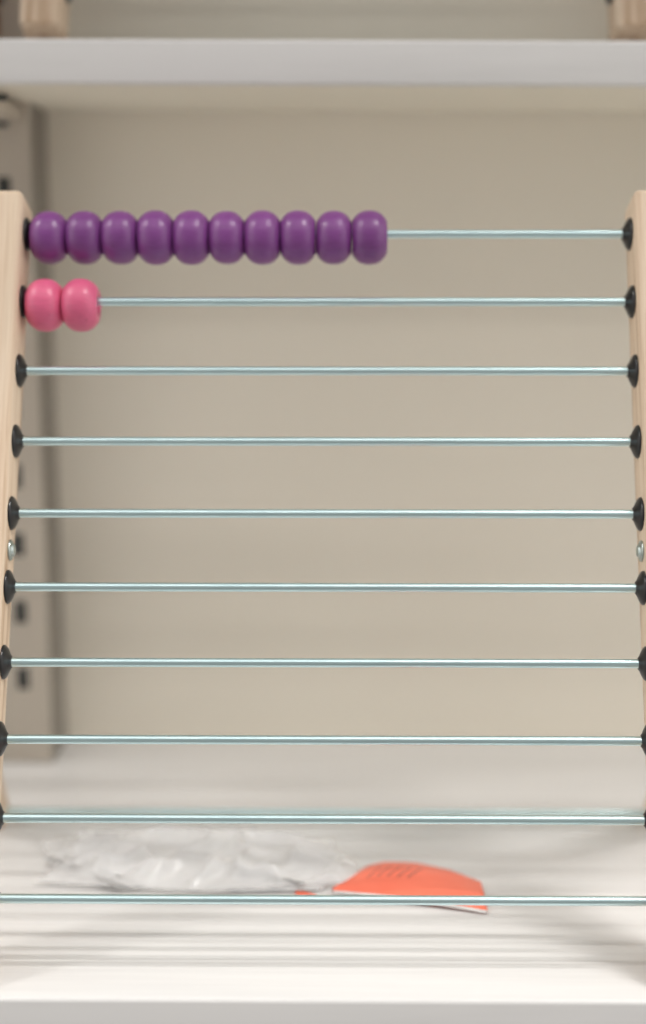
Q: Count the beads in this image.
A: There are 12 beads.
